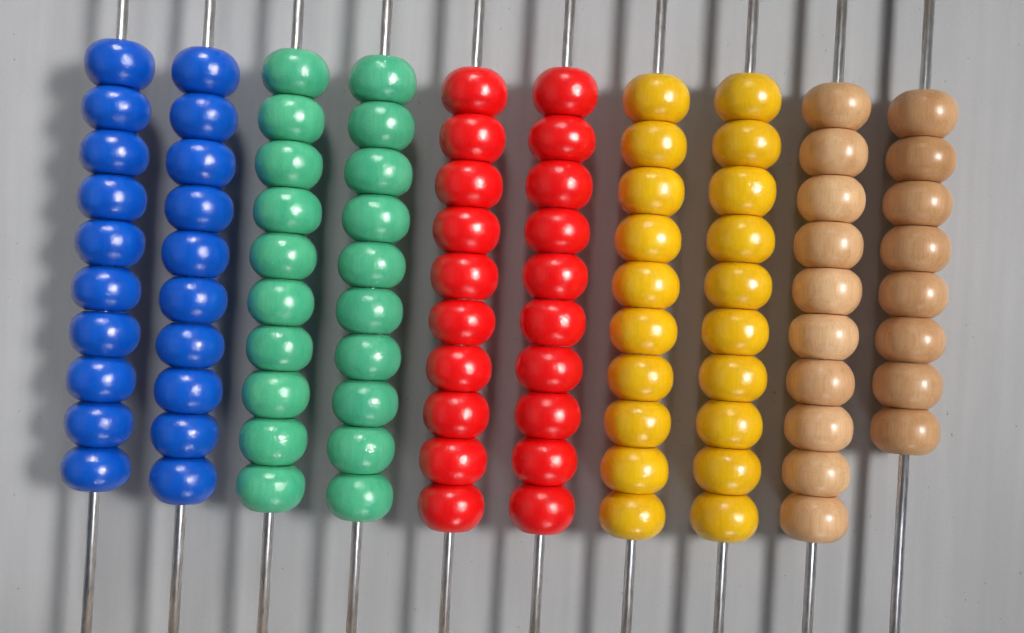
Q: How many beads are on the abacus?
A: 98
